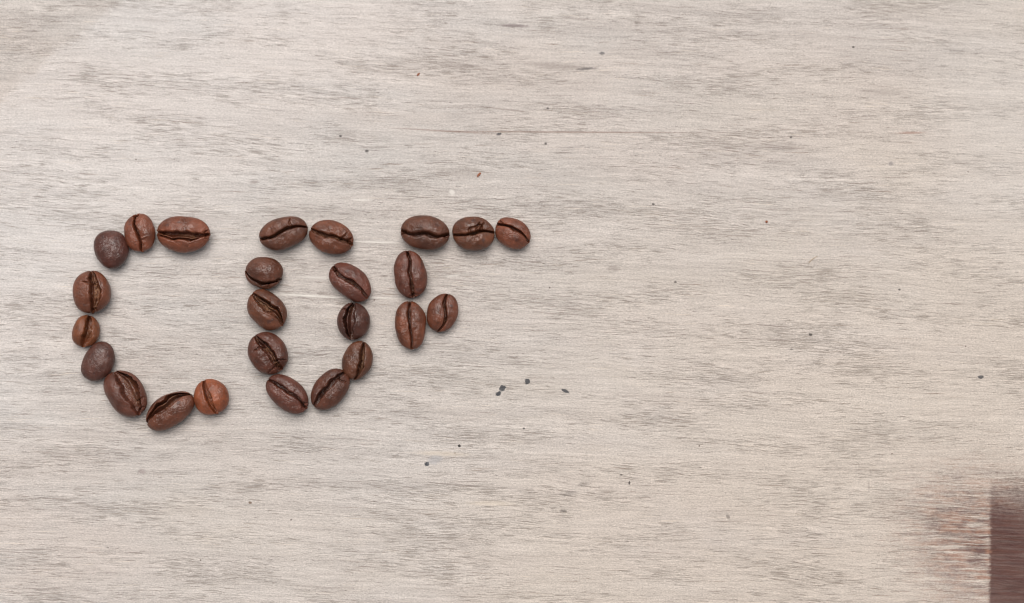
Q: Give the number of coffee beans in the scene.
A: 25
